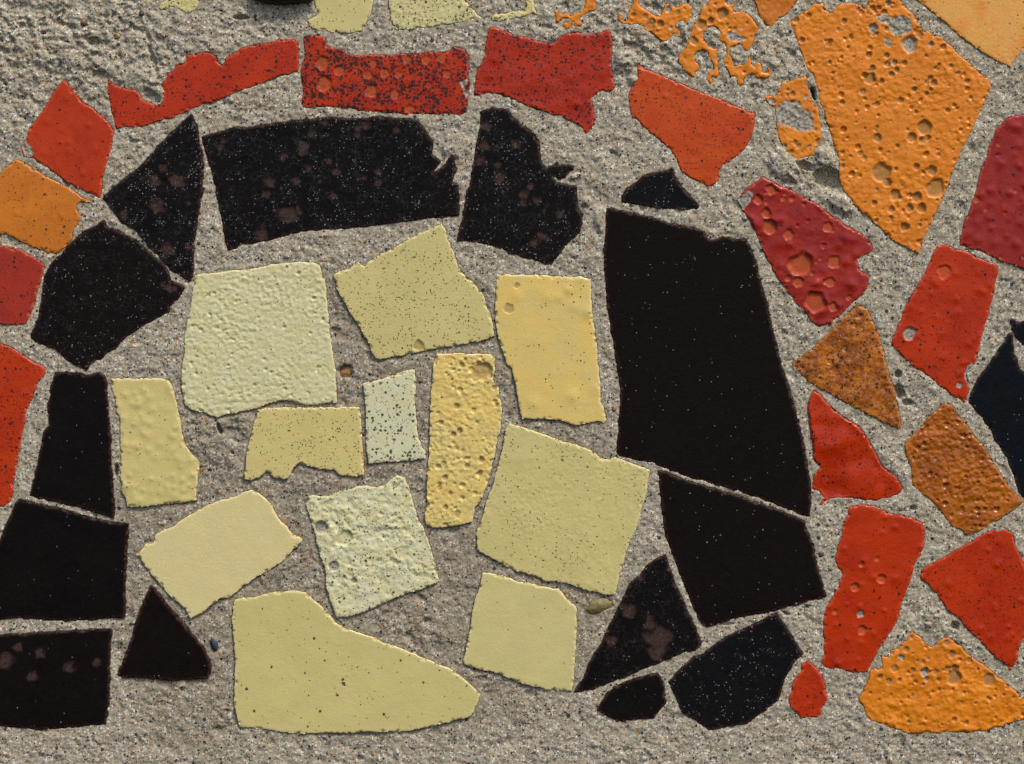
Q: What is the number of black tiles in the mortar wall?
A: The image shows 16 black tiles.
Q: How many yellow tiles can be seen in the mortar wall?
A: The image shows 16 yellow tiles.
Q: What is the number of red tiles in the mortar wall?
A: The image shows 14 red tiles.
